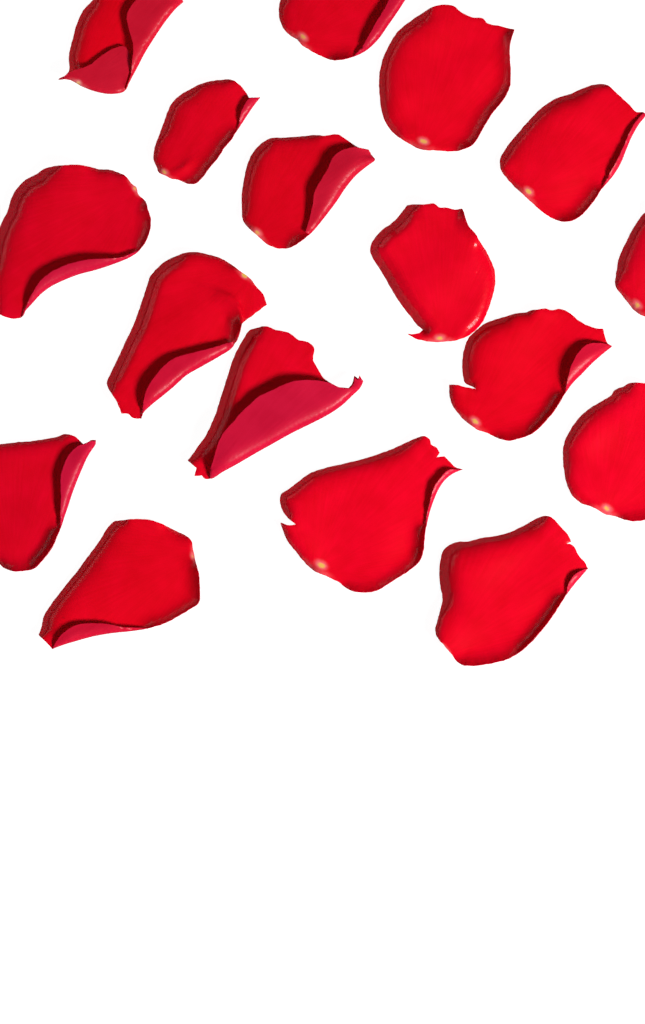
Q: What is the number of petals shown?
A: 17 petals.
